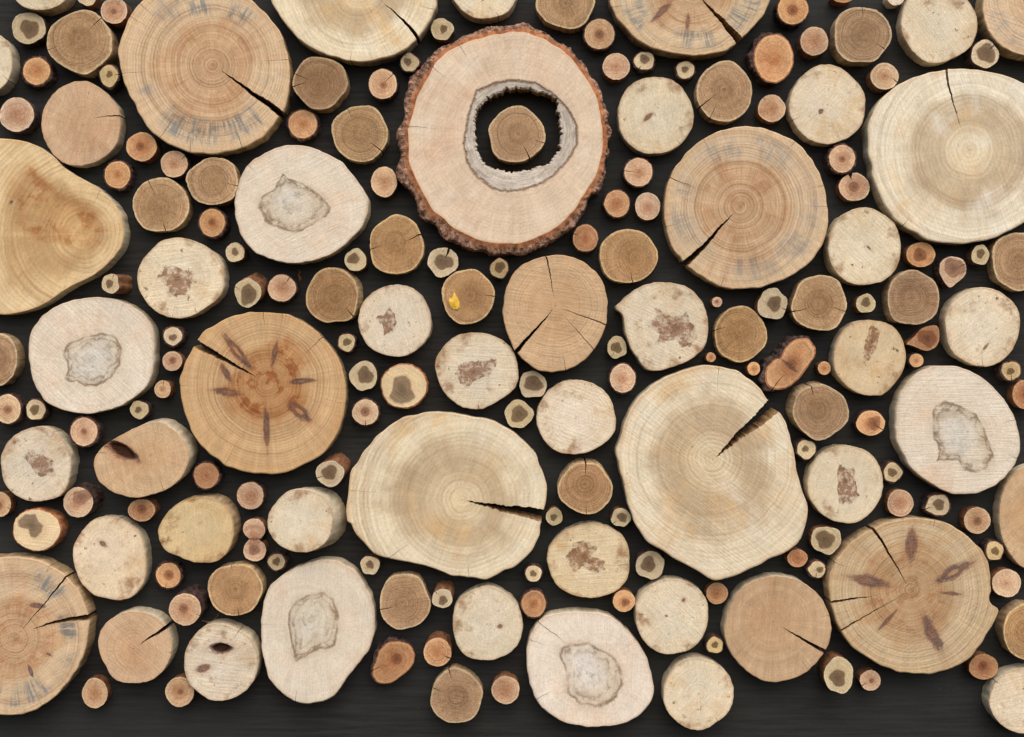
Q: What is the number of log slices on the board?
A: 182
